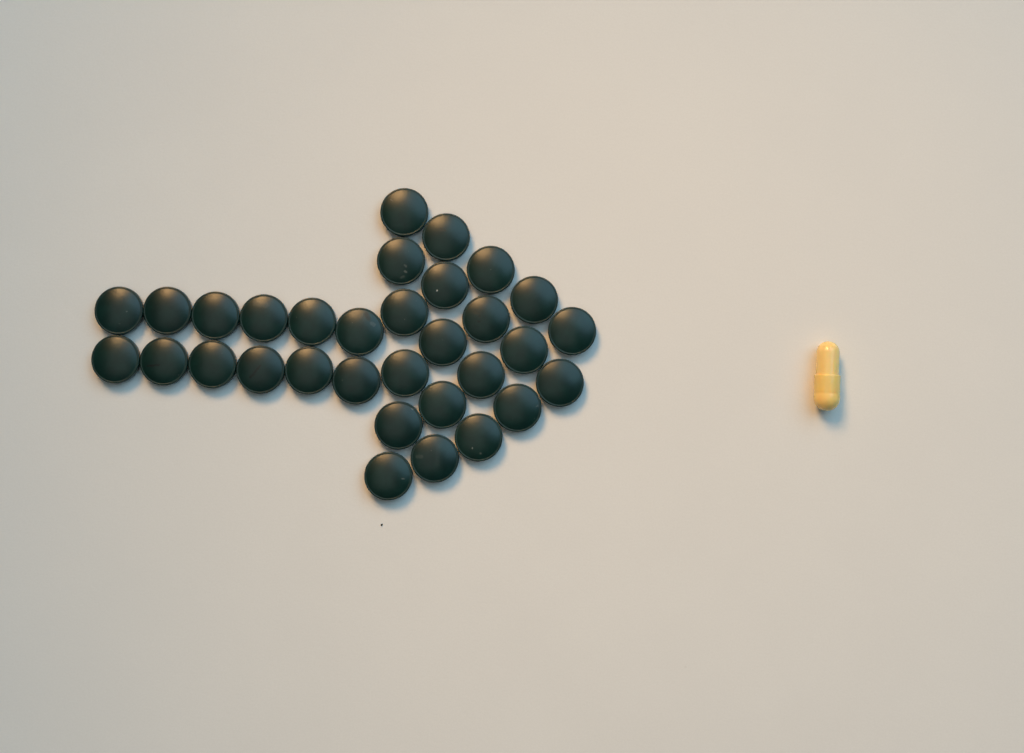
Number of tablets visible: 32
